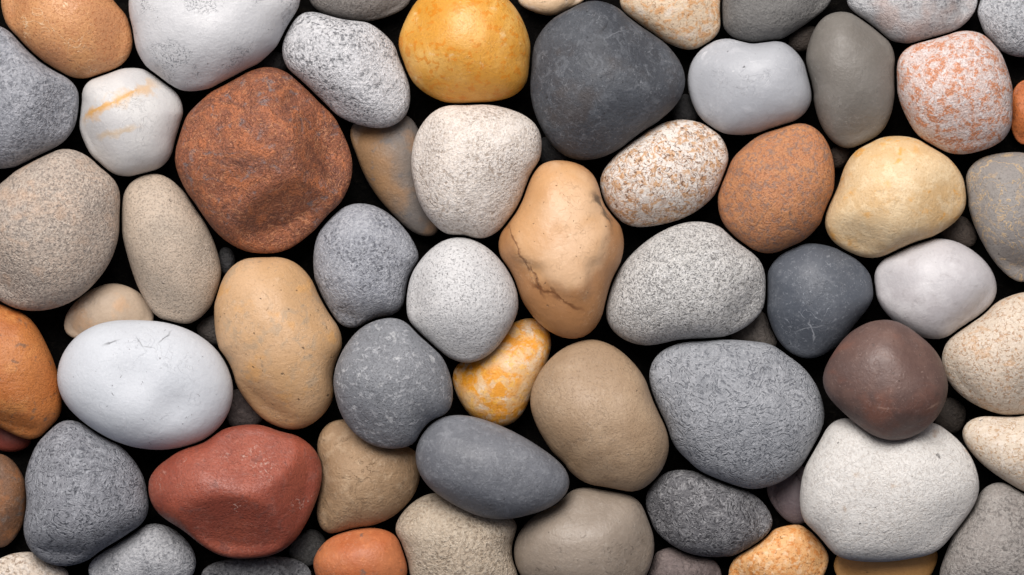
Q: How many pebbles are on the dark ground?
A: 74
